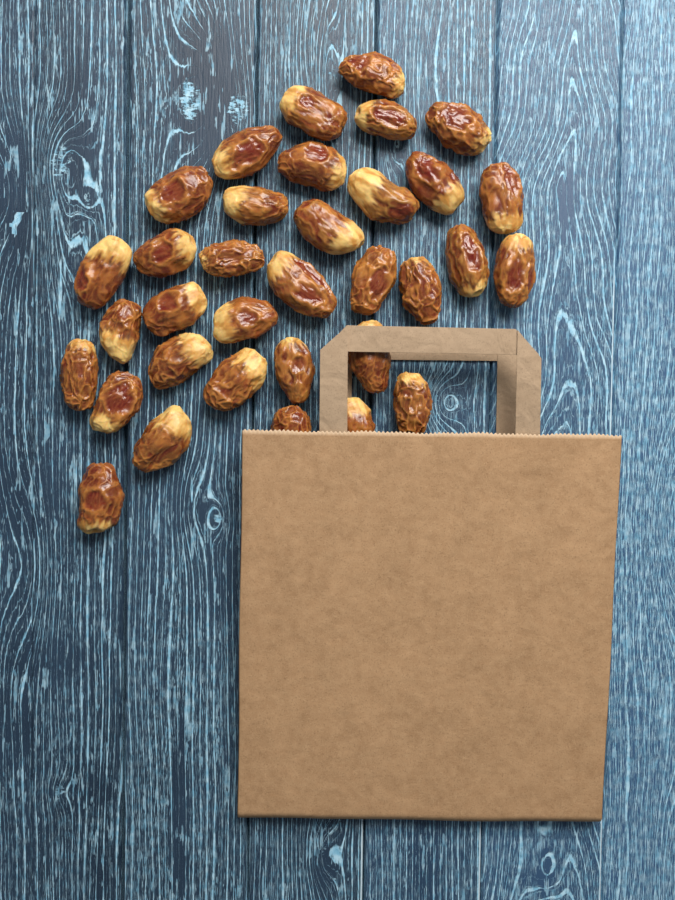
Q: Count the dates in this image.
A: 34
